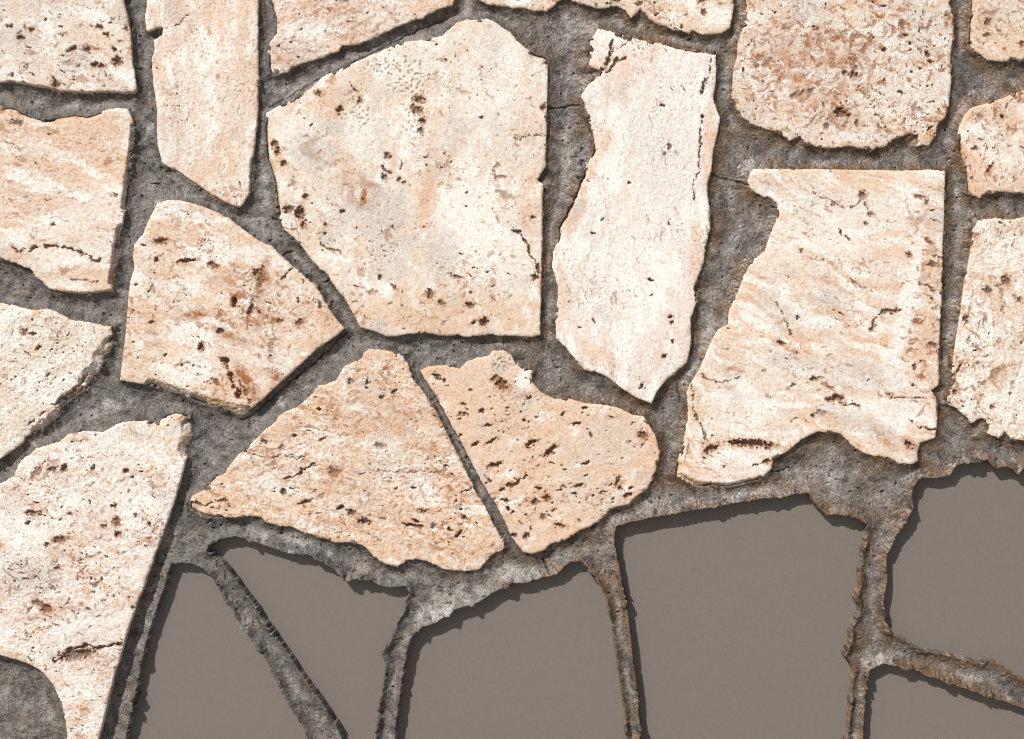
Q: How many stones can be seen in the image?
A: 17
